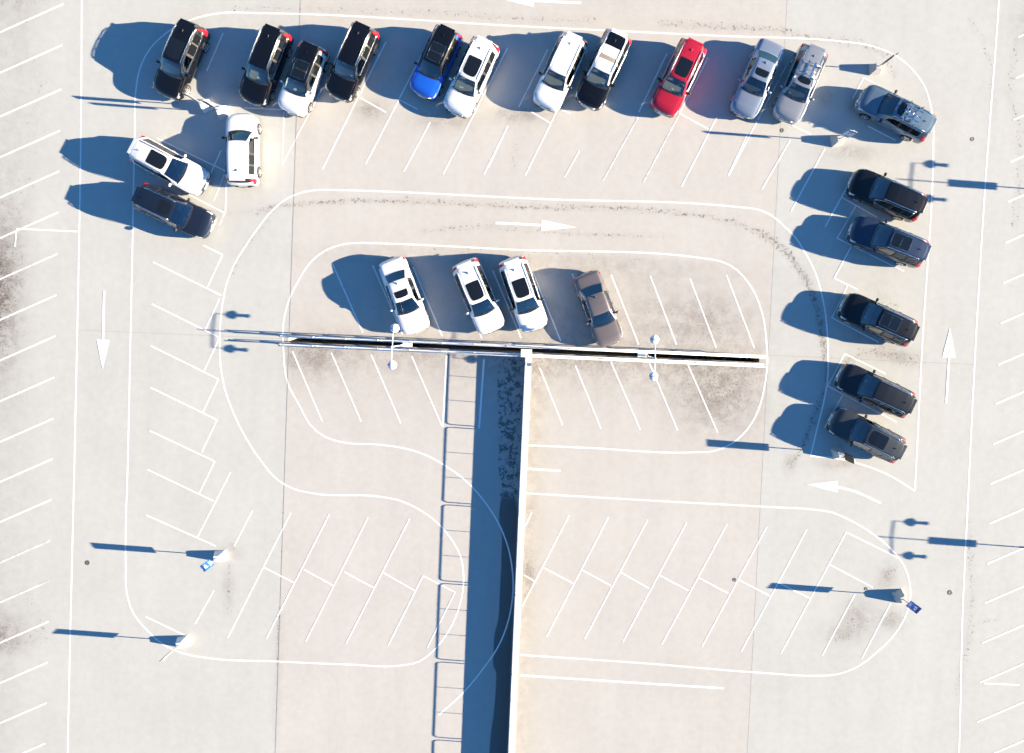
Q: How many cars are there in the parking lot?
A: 24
